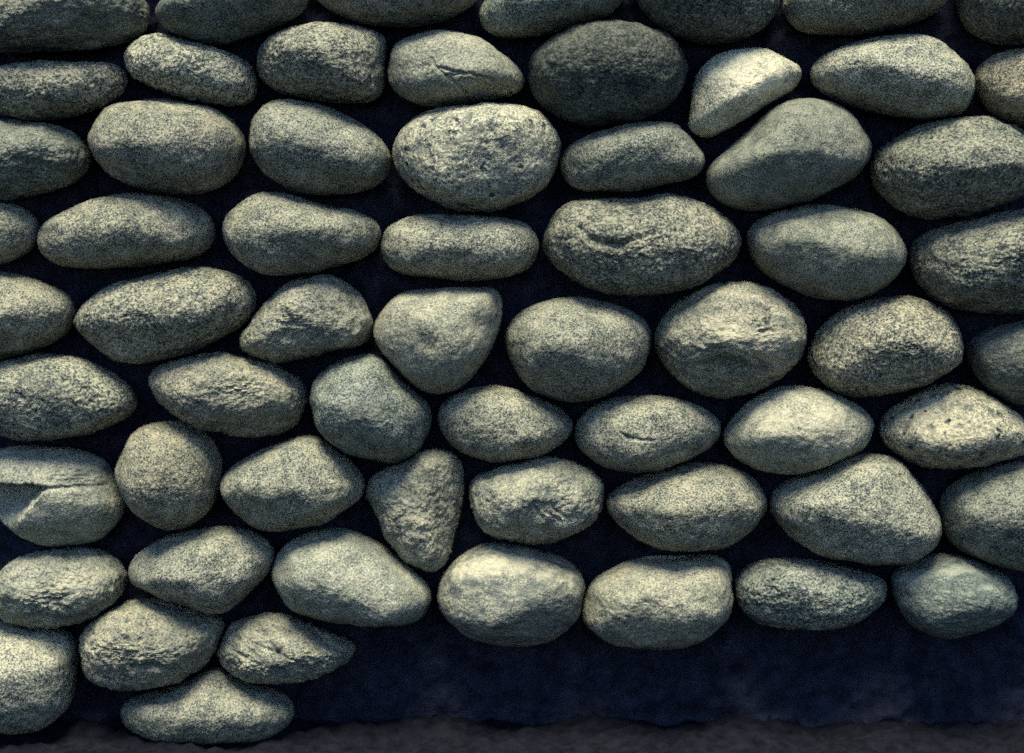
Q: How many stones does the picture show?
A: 63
